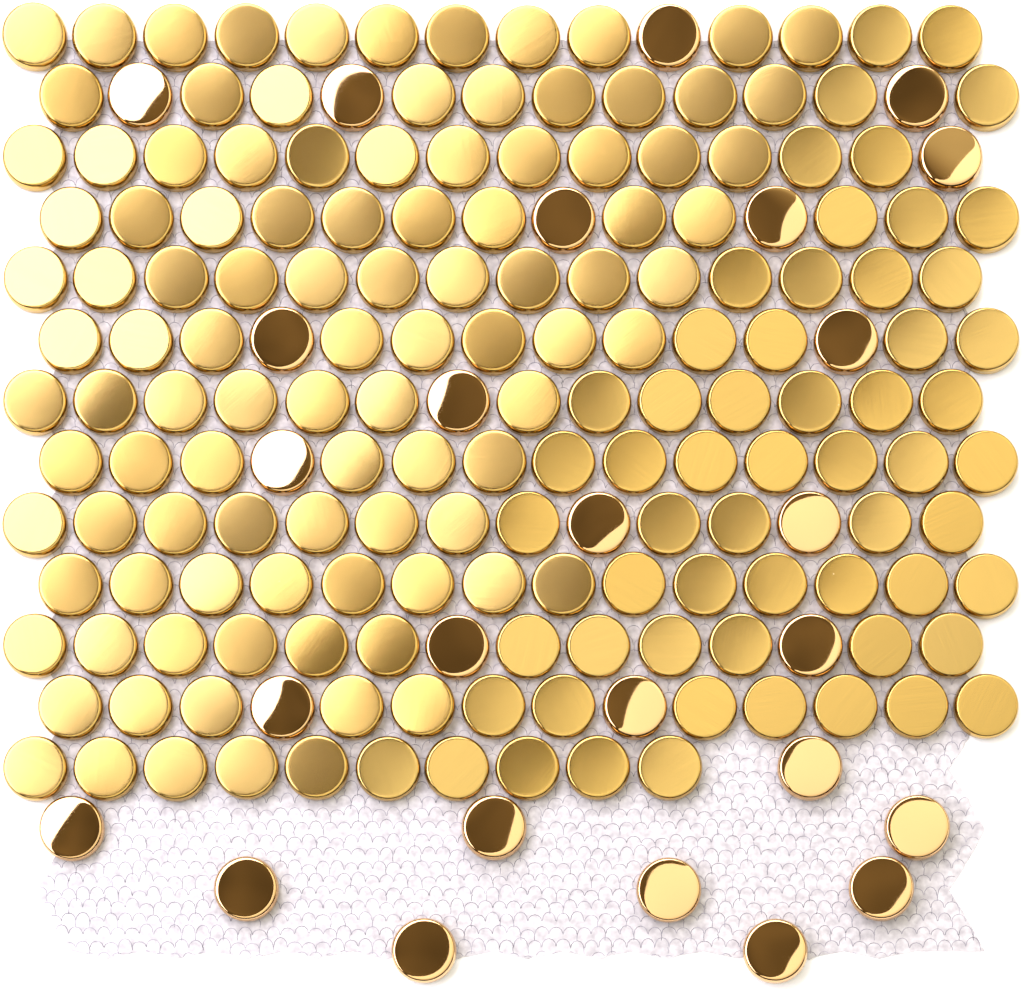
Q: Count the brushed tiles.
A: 161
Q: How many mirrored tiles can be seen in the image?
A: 26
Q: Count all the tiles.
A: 187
